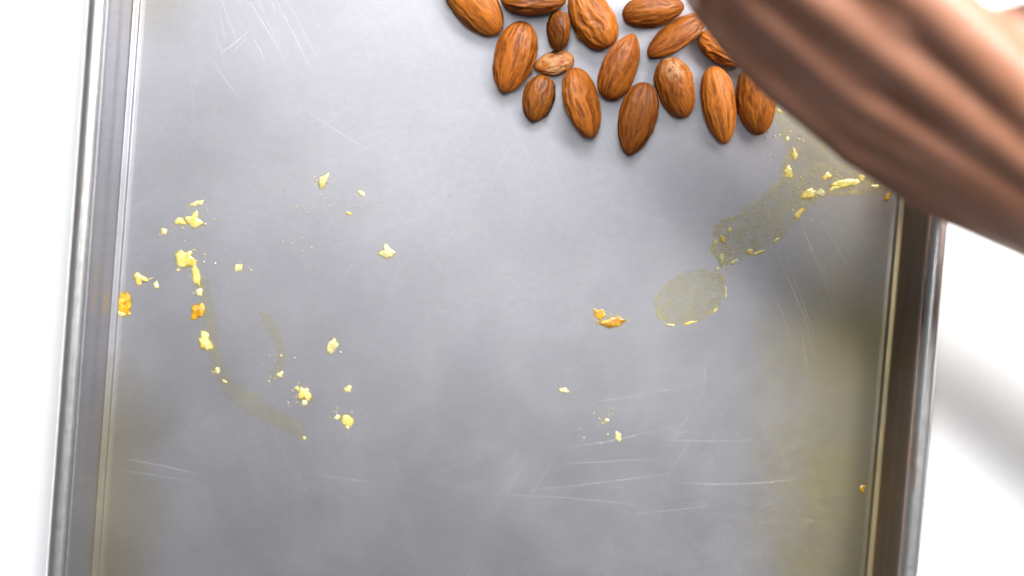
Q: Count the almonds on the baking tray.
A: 16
